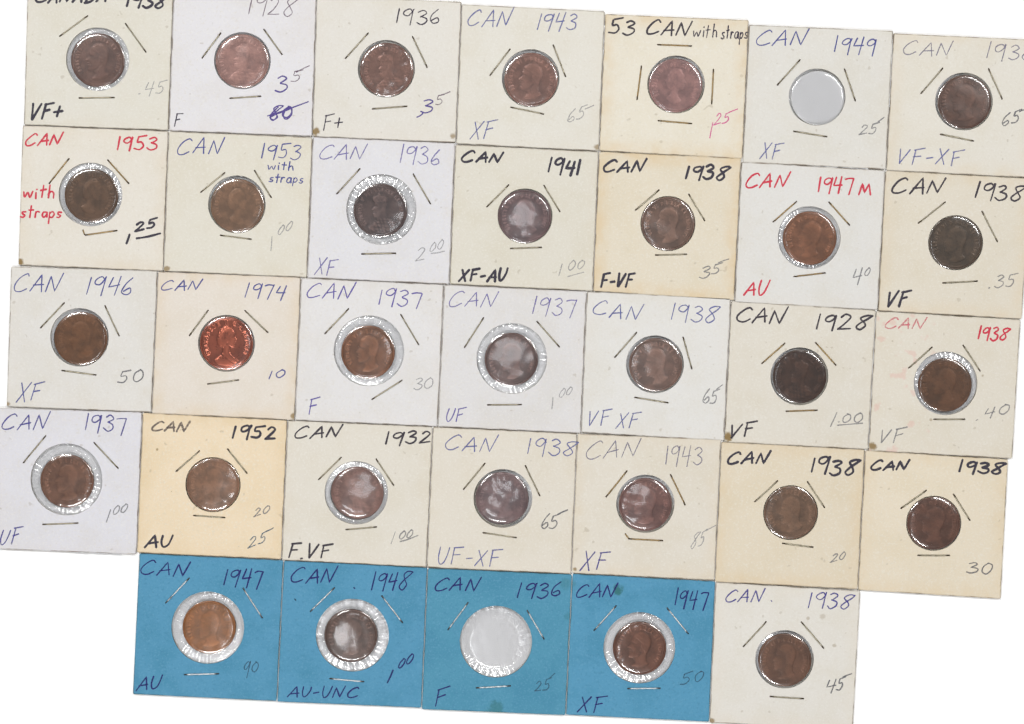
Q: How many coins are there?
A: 31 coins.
